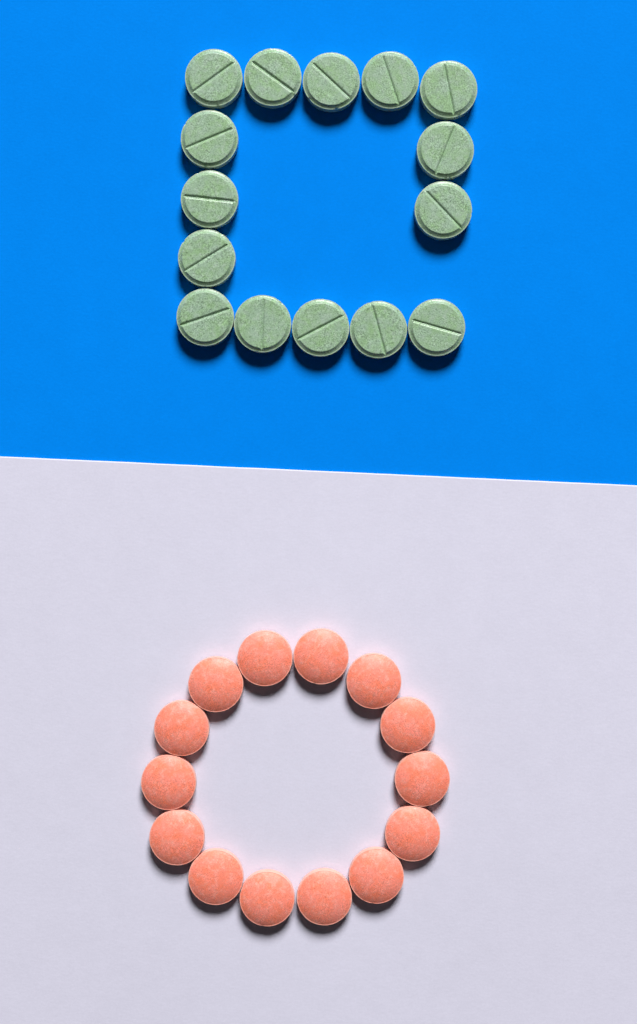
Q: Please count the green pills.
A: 15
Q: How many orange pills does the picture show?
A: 14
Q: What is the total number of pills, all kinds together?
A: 29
